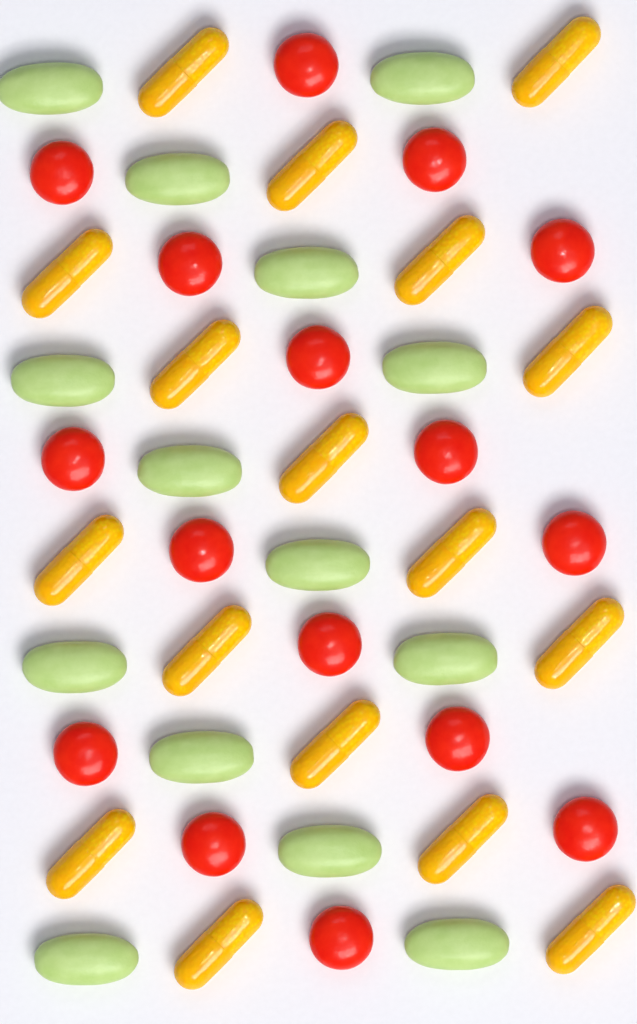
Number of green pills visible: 14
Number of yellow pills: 17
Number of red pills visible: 16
